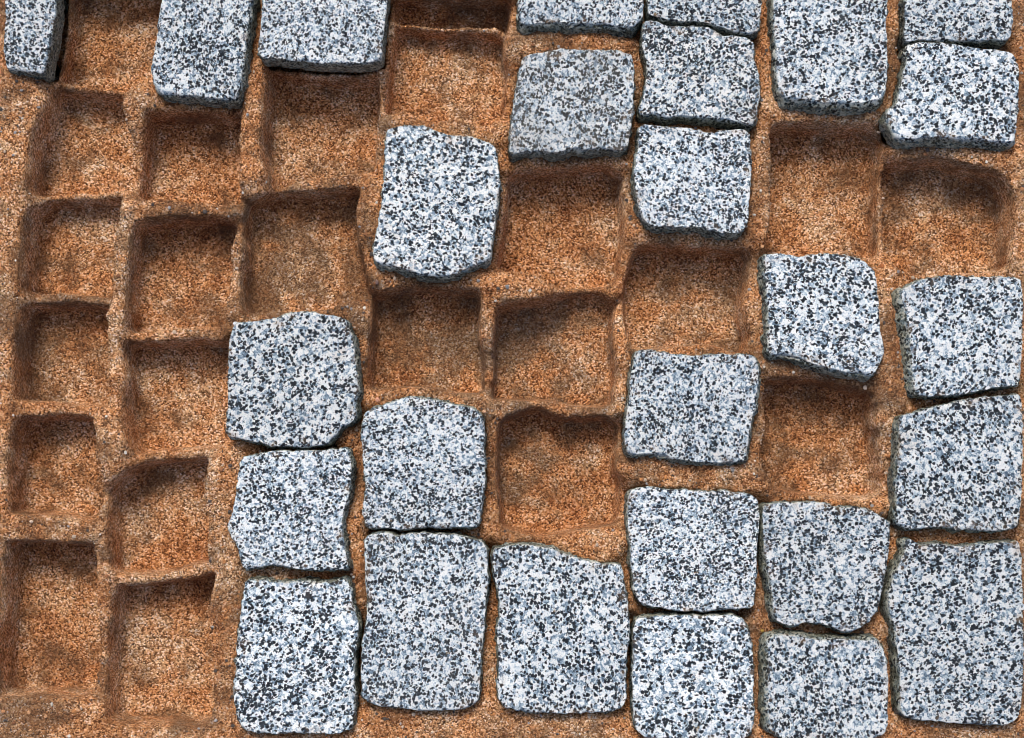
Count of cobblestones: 27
